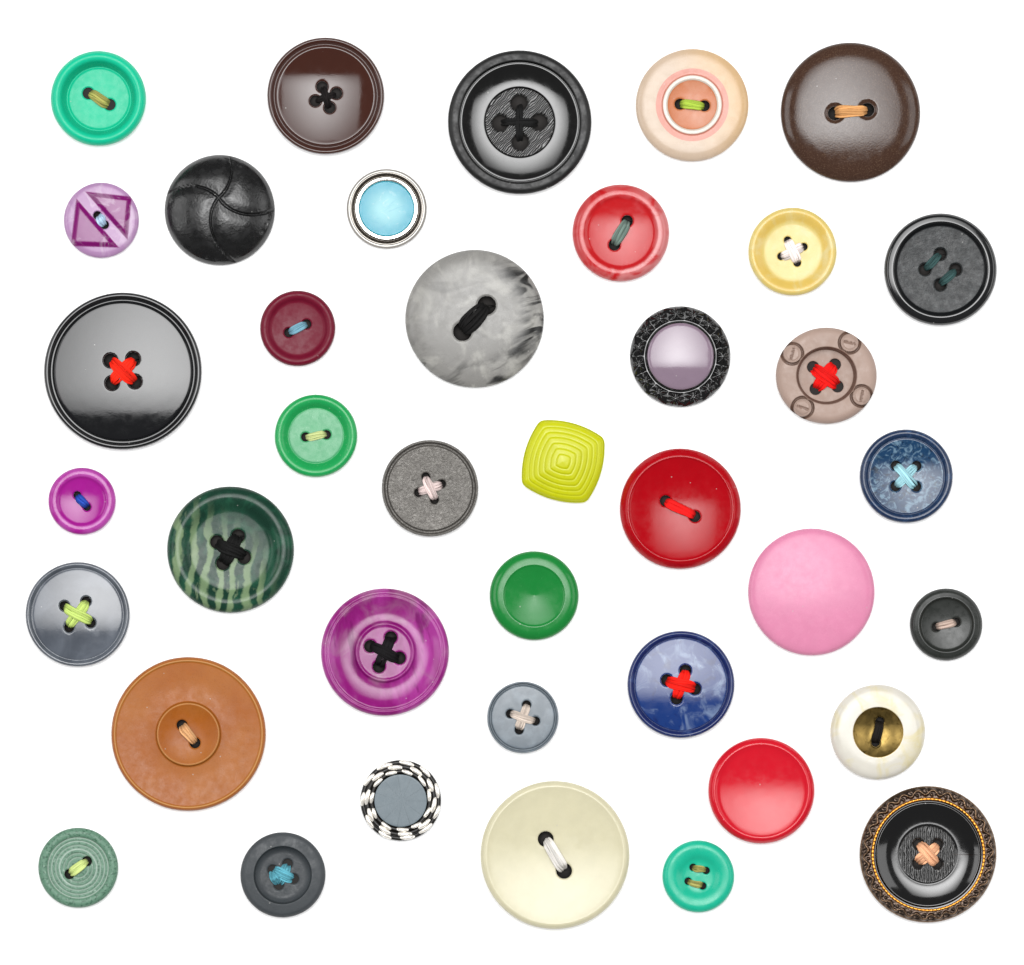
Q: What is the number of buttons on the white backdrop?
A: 39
